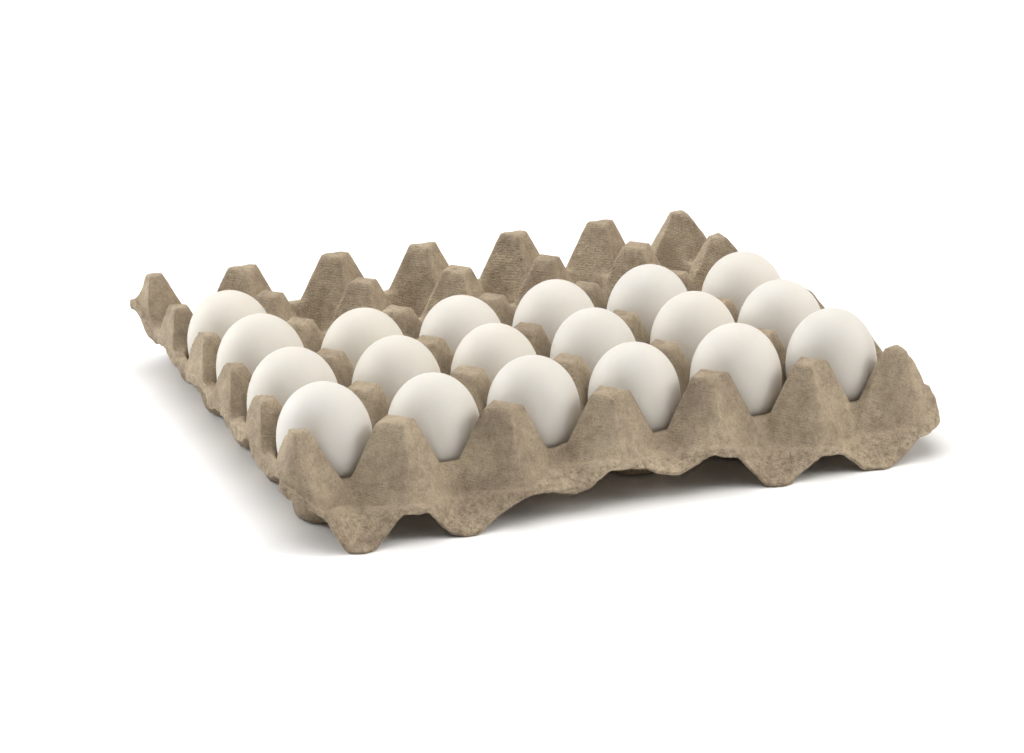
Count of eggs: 19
